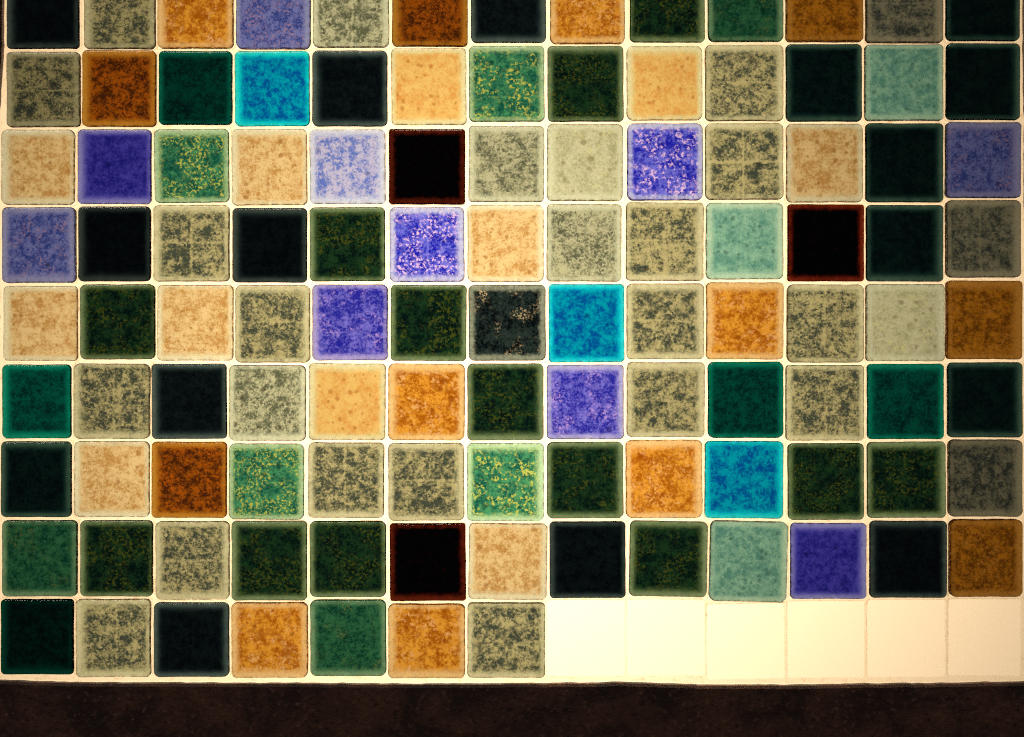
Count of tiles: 111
